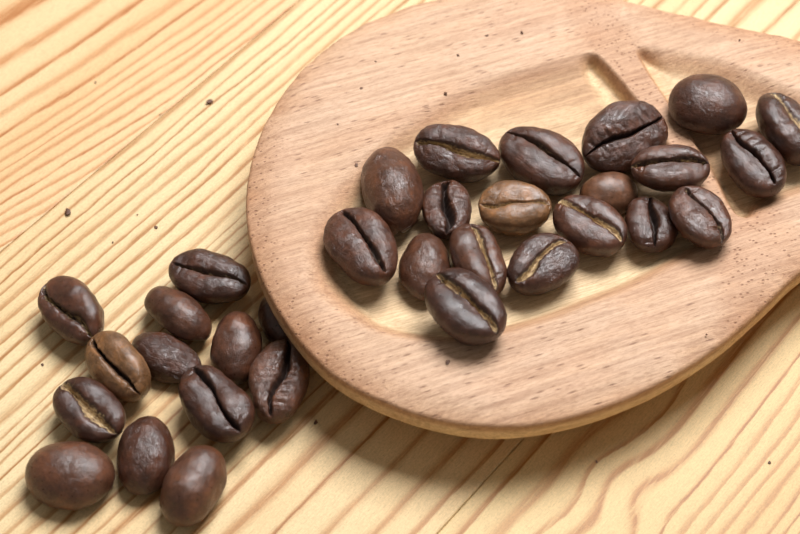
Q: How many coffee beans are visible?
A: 32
